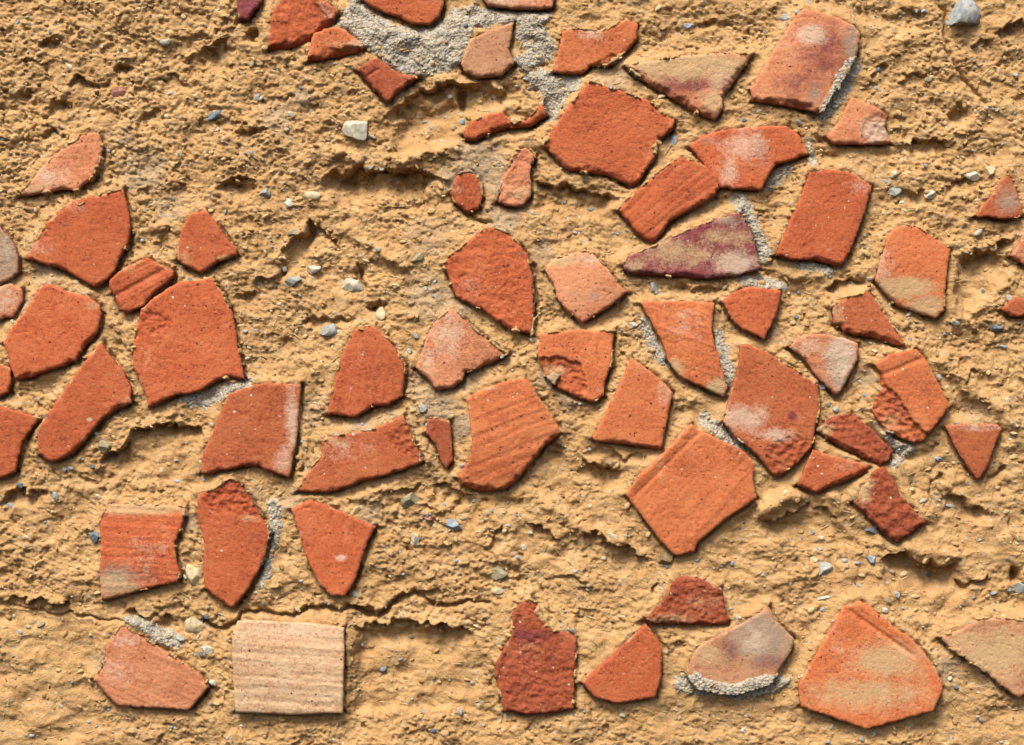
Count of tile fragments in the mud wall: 66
